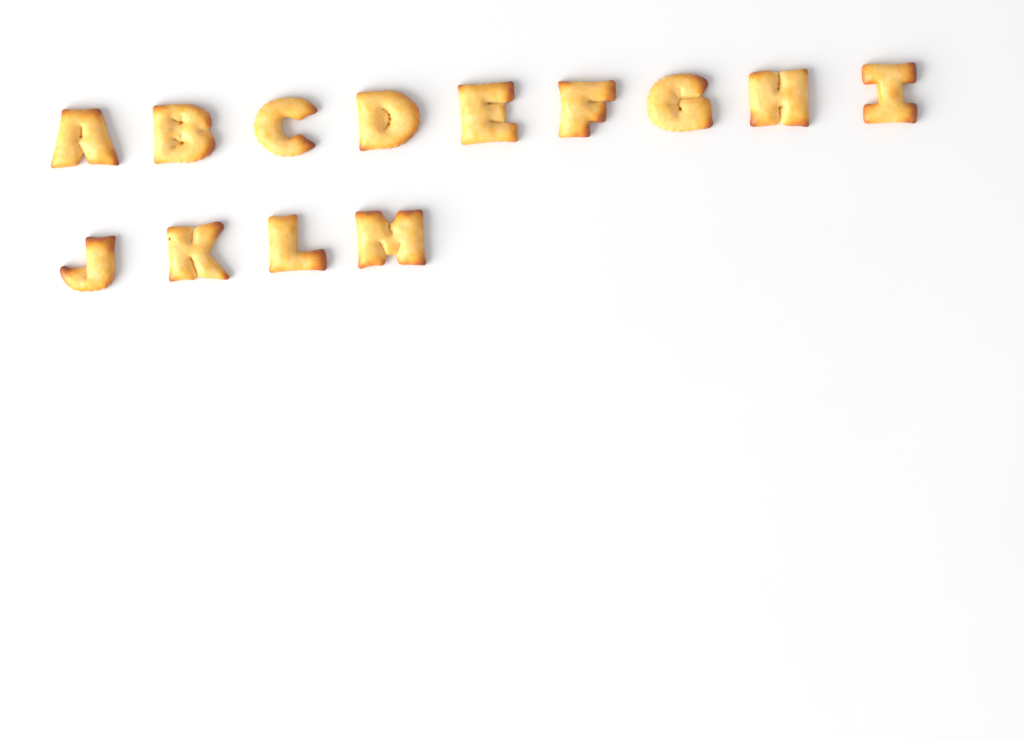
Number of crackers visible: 13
